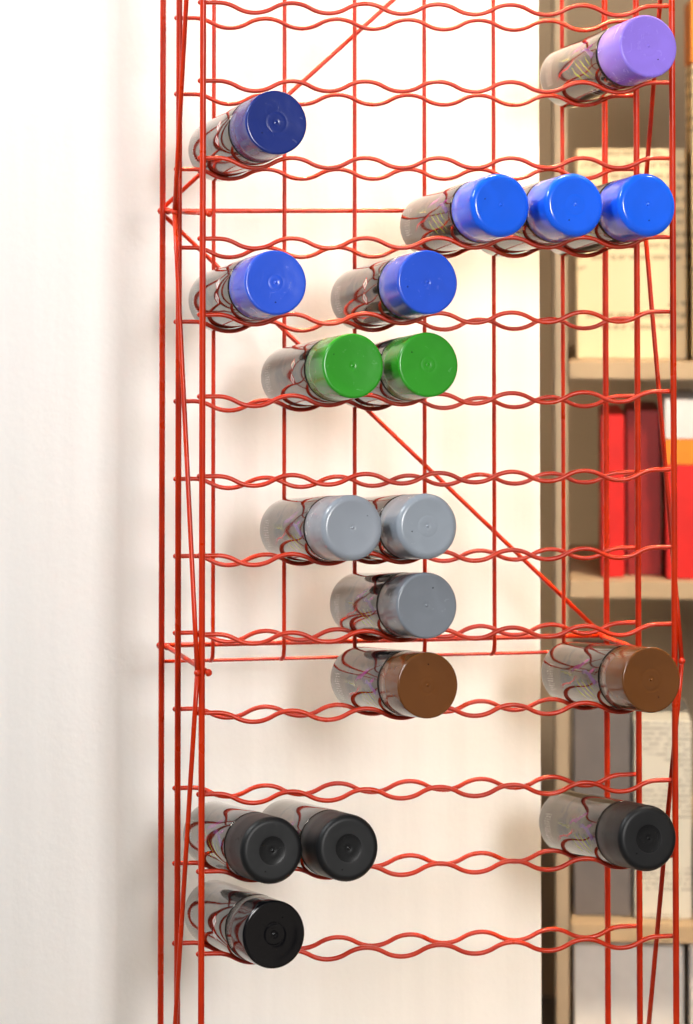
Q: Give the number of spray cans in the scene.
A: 18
